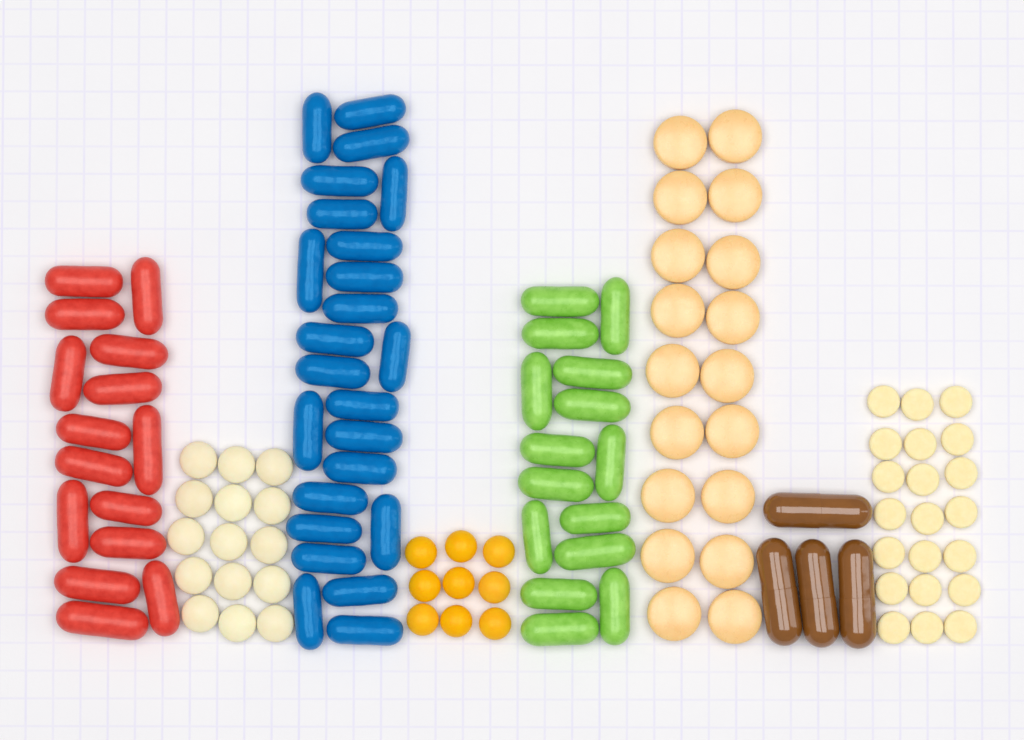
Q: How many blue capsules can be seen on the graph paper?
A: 24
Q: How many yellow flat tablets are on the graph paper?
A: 21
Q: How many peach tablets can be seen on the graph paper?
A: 18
